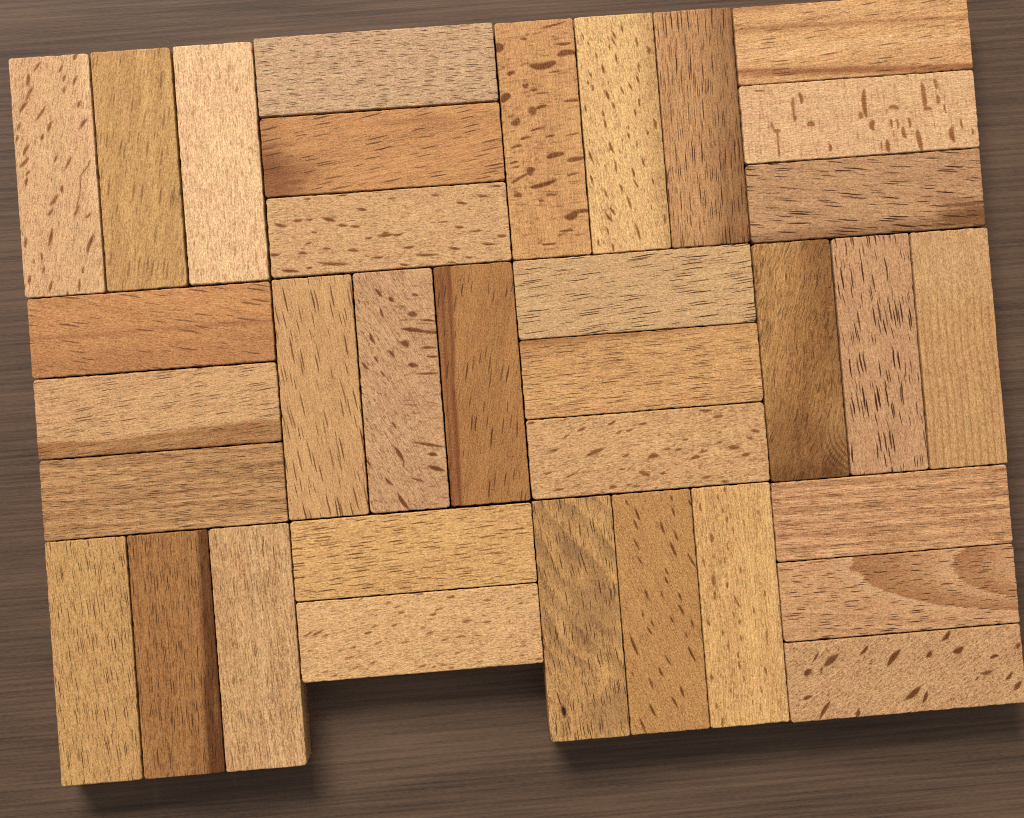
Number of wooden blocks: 35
